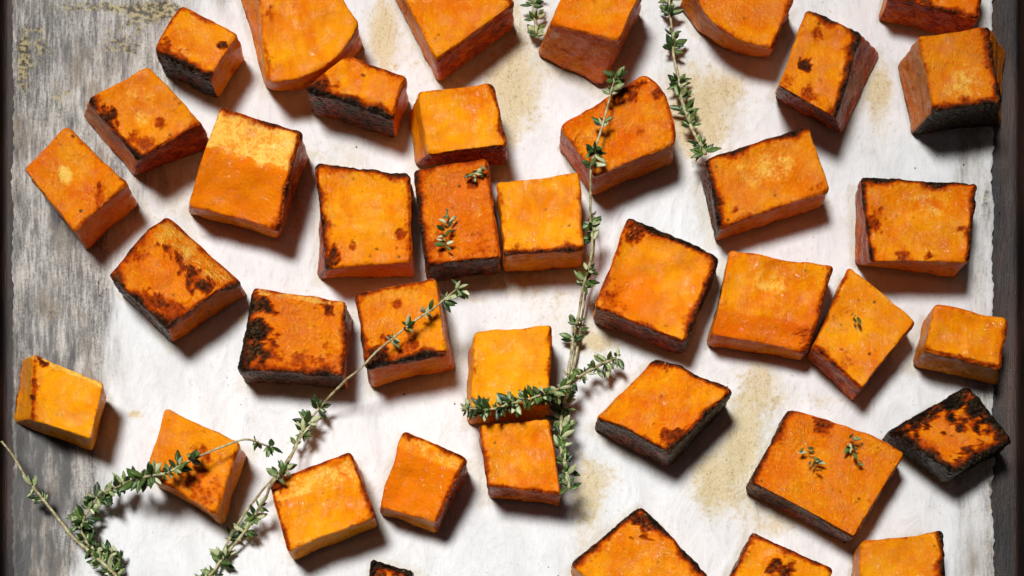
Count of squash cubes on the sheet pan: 39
